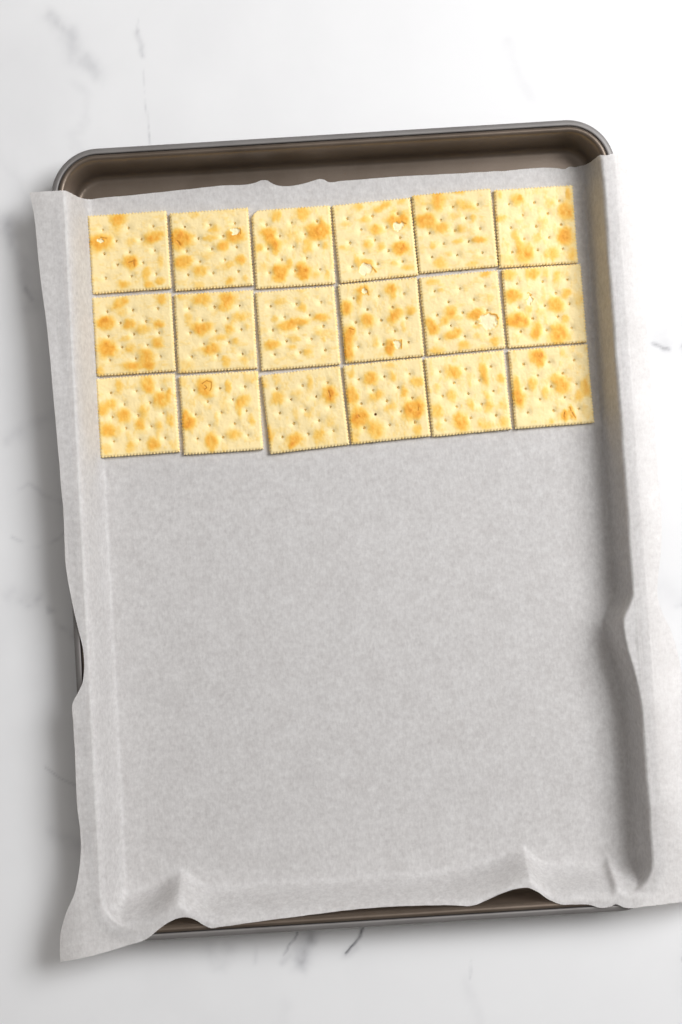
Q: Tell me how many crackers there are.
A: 18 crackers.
